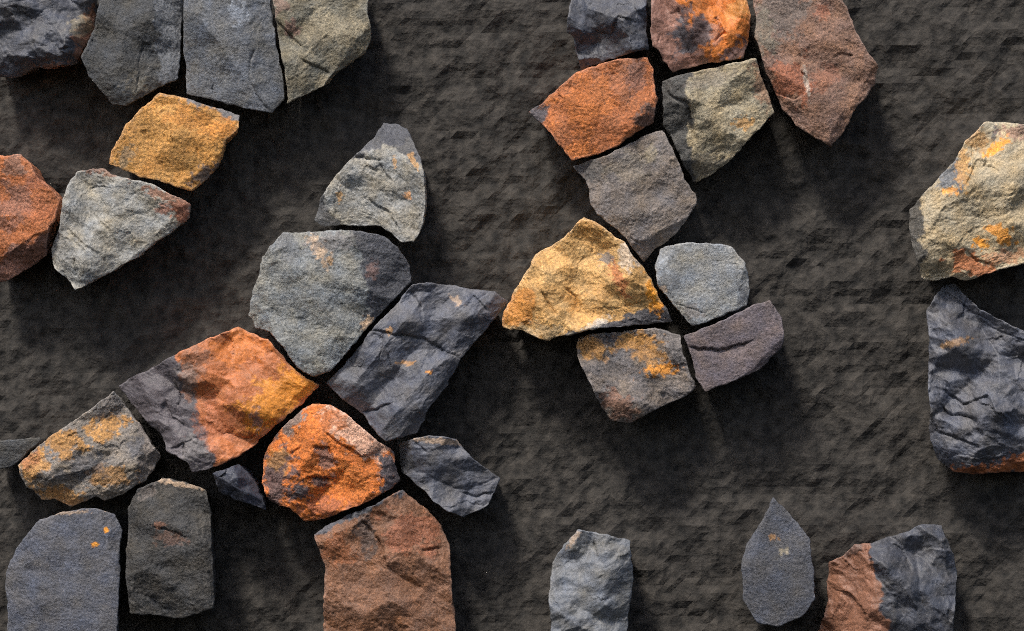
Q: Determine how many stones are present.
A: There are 34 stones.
